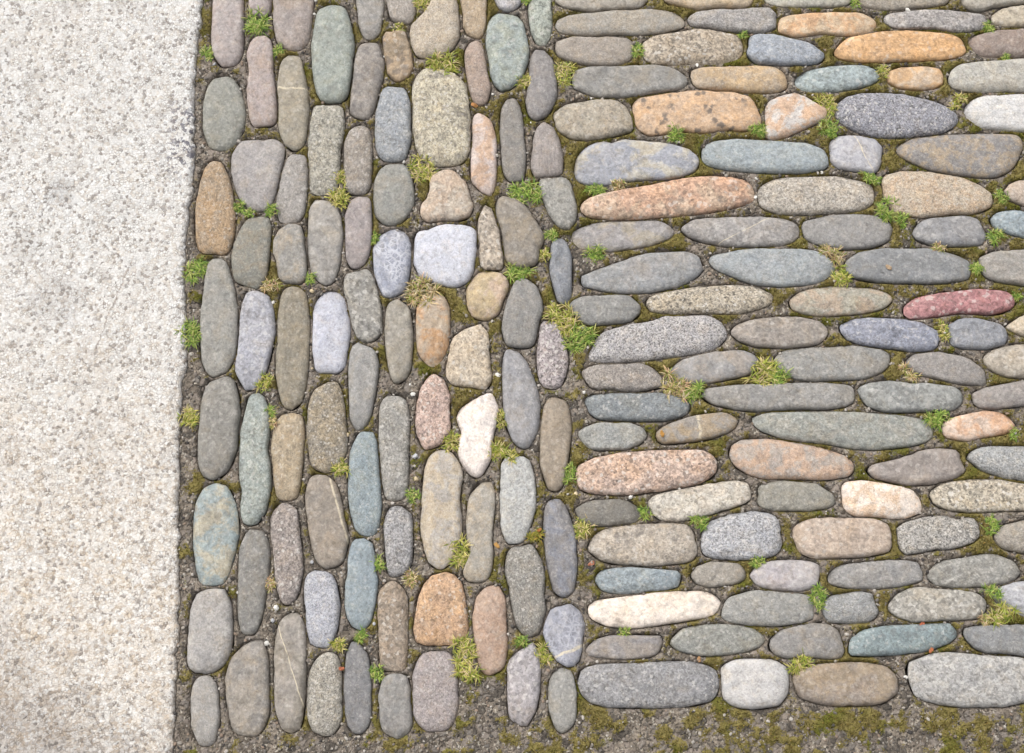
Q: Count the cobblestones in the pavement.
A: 185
